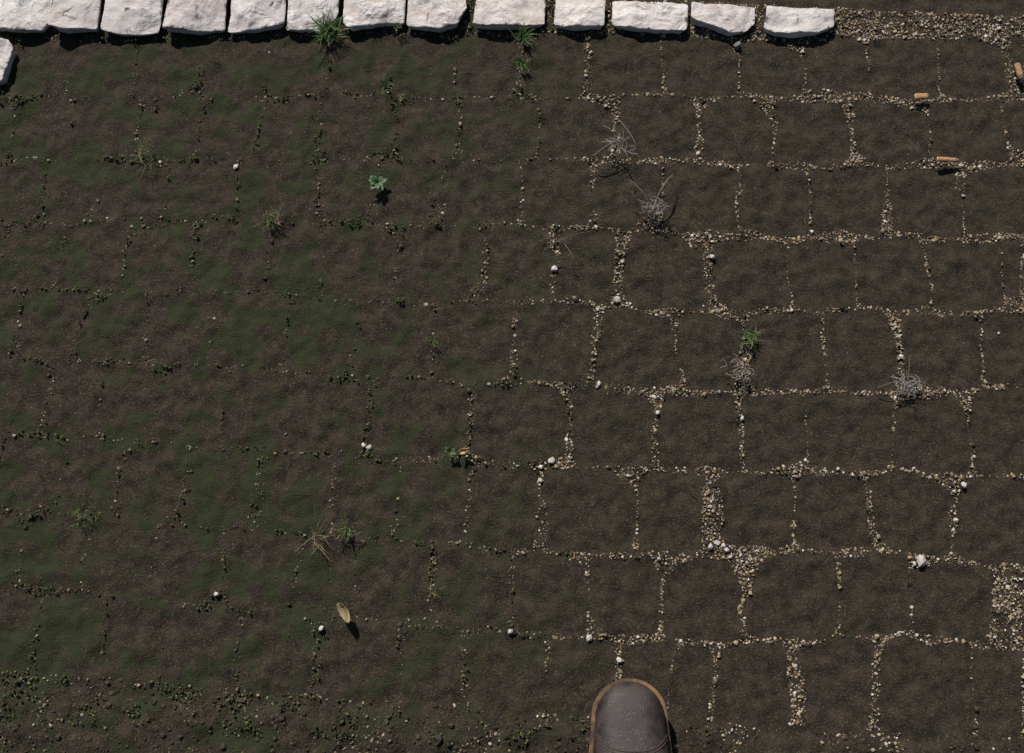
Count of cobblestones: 14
